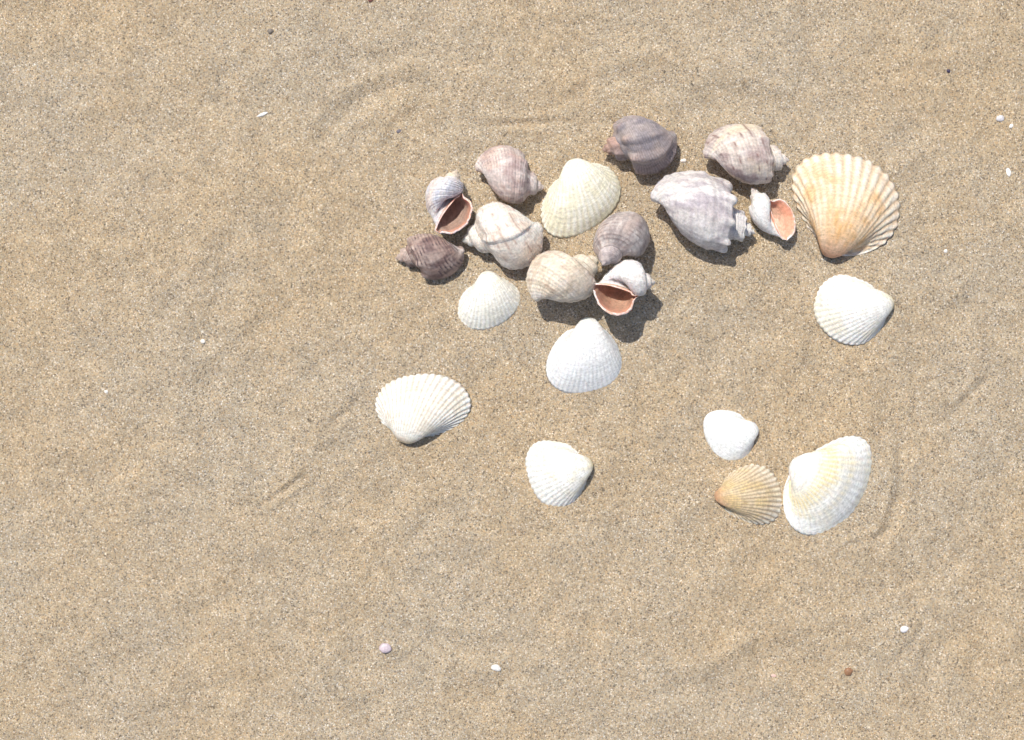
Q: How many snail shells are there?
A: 11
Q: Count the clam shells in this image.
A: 10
